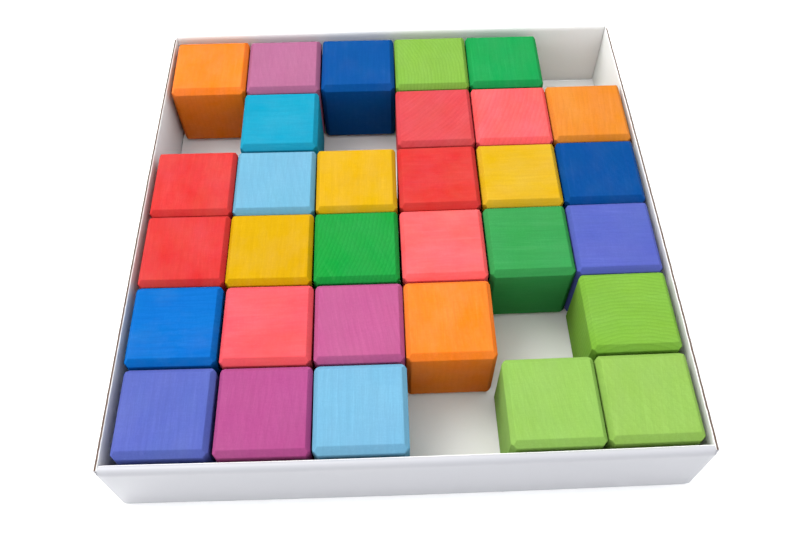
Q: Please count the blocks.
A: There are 31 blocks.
